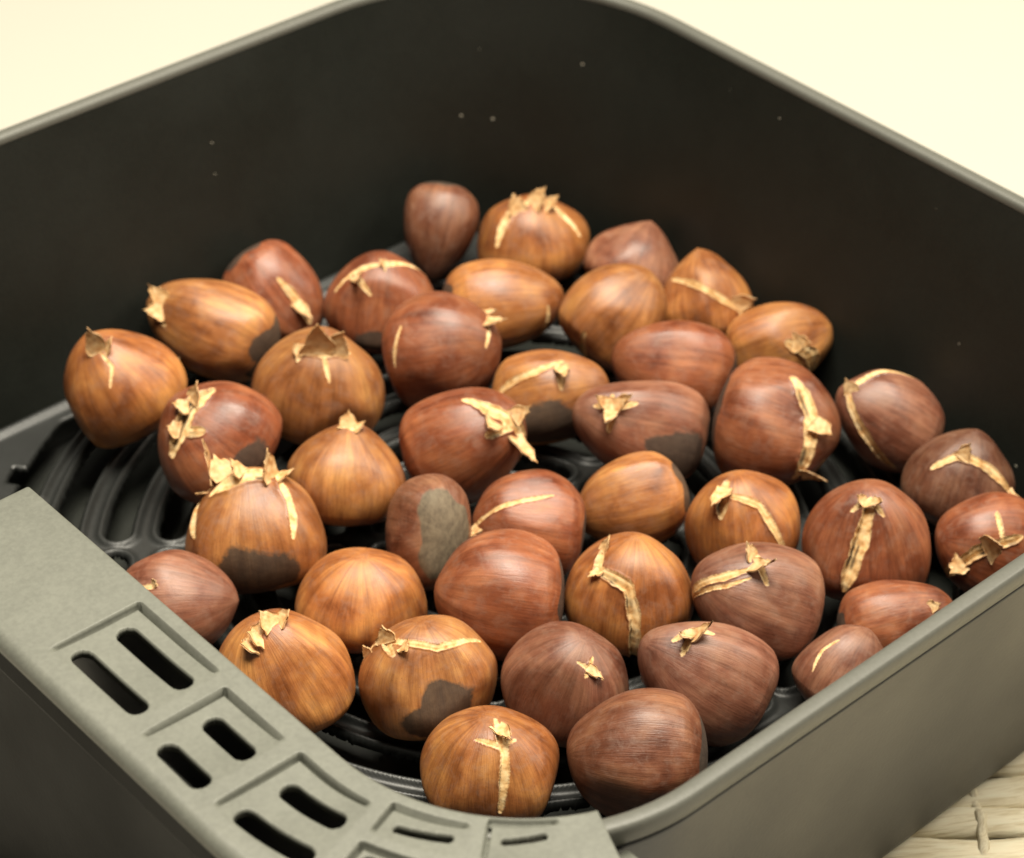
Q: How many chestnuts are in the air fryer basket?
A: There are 42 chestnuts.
